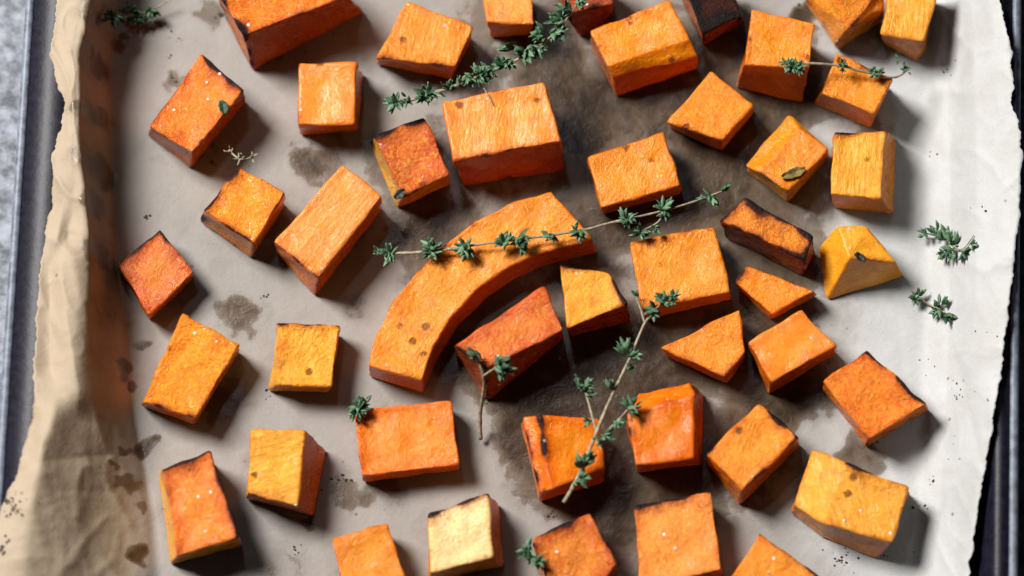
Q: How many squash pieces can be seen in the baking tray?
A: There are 45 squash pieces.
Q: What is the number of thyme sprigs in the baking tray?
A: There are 11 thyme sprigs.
